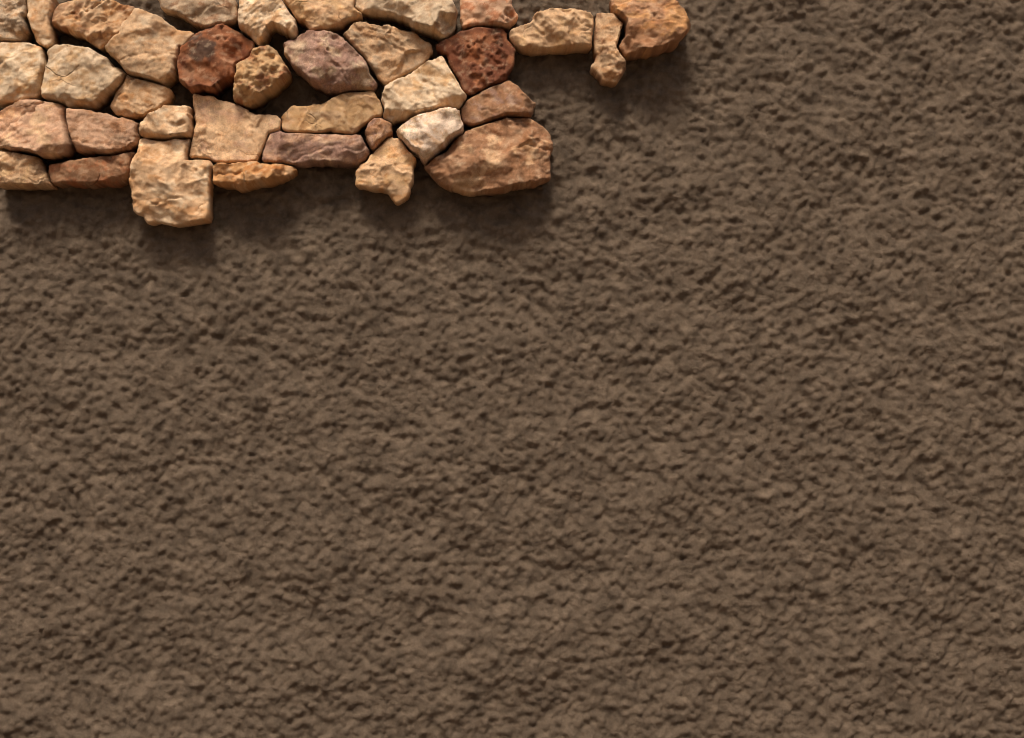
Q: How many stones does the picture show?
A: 36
